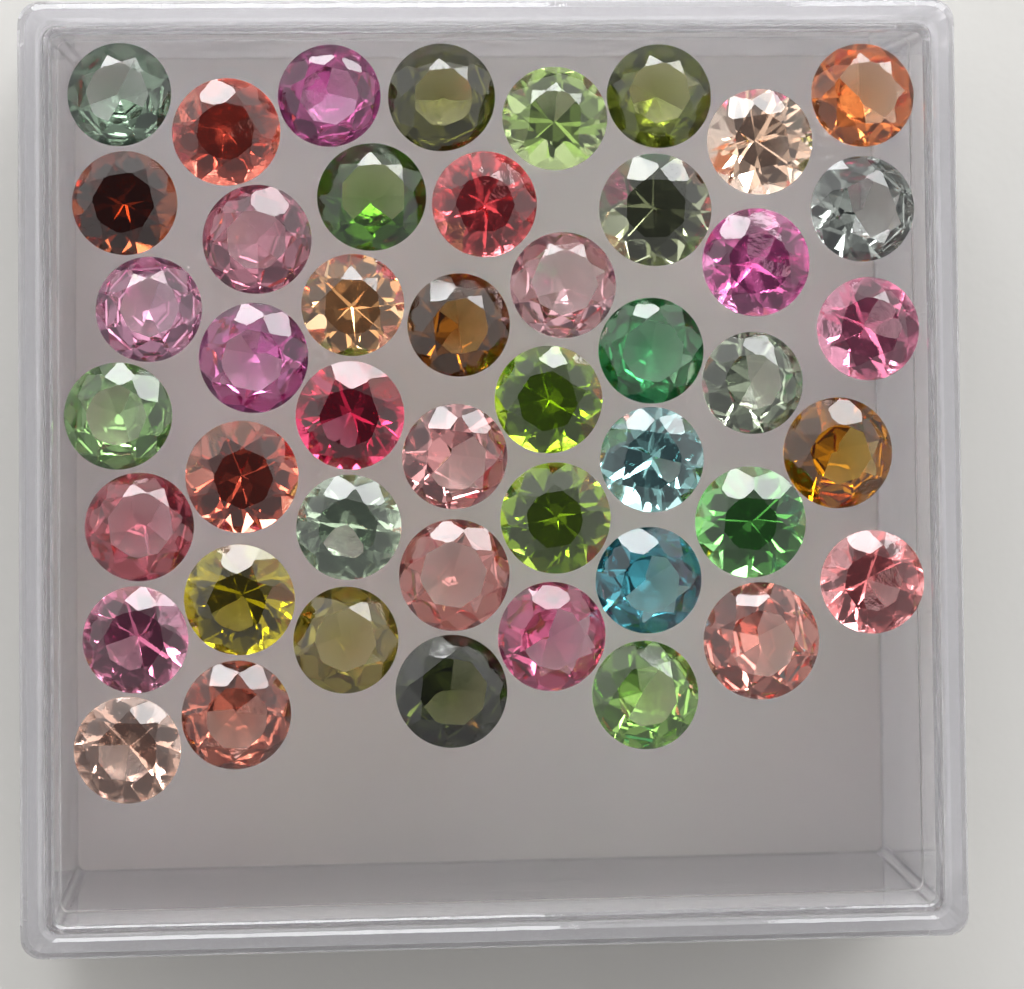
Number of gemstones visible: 46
